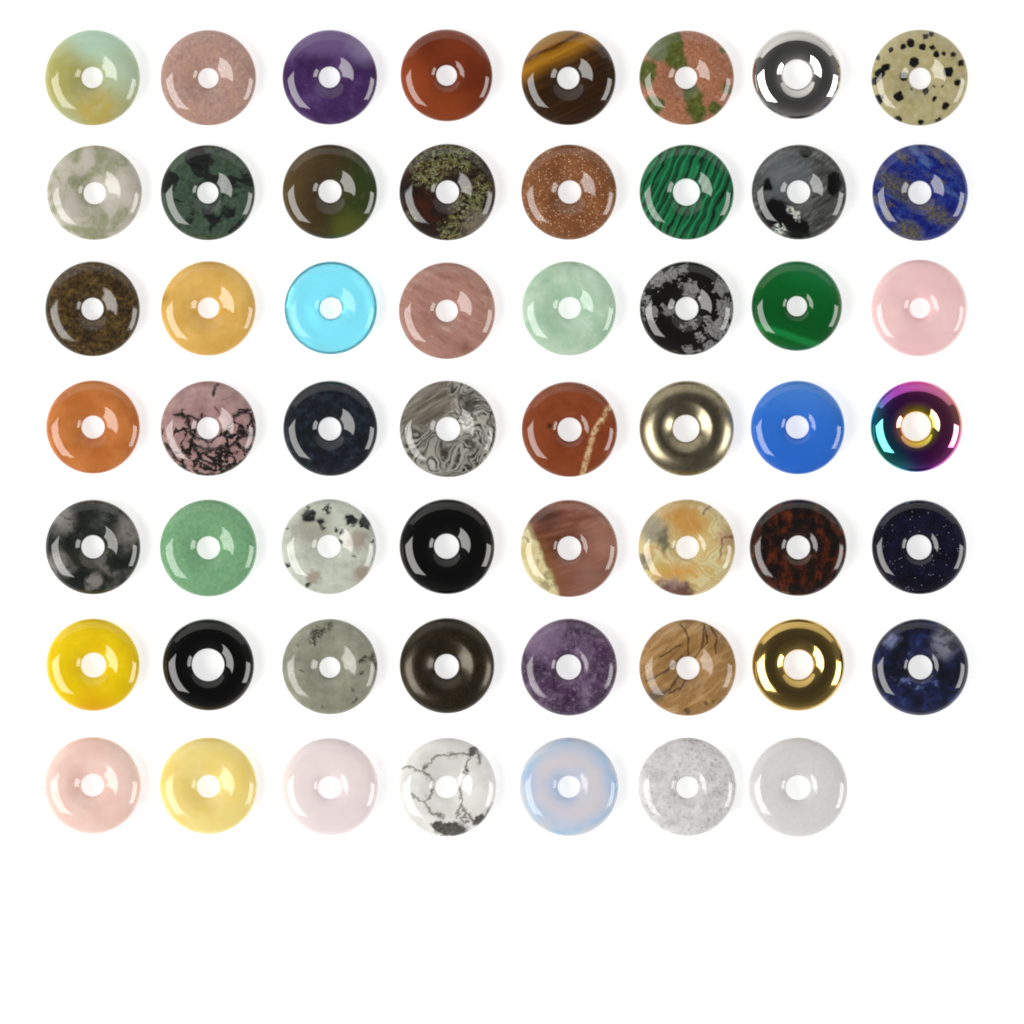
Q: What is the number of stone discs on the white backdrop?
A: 55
